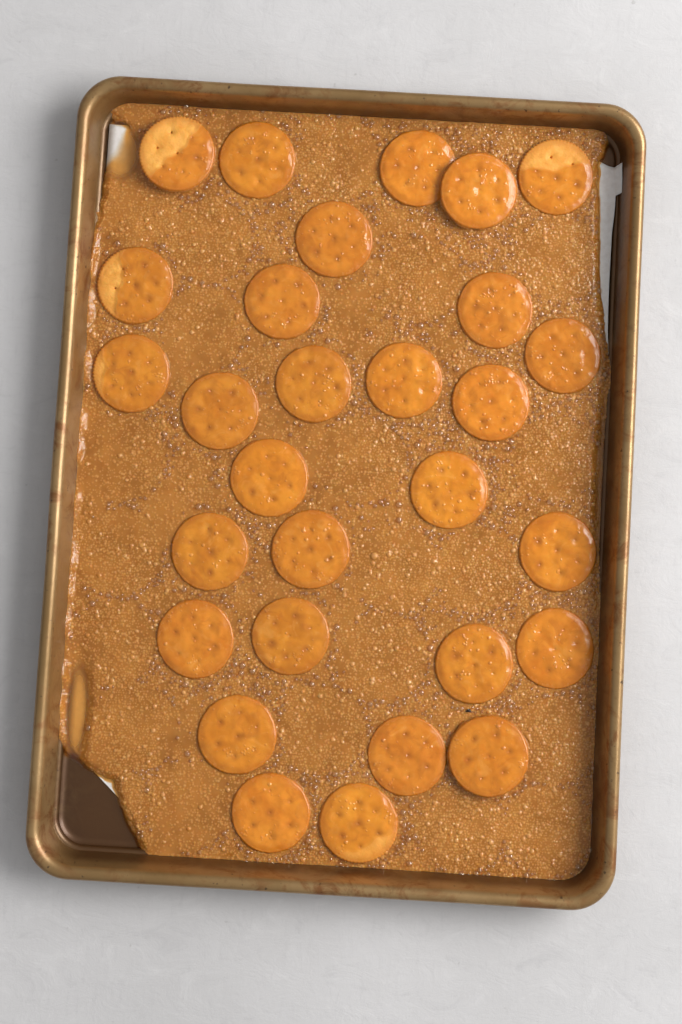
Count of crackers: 29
